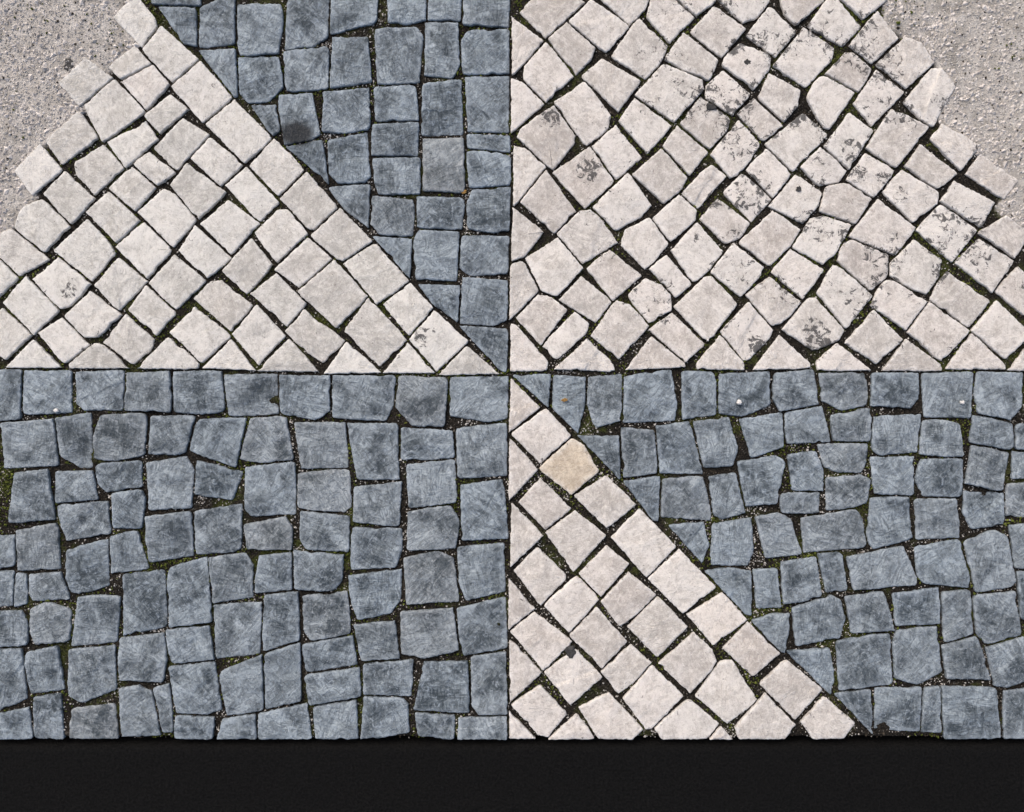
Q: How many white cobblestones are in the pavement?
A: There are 200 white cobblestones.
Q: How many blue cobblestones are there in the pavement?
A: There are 193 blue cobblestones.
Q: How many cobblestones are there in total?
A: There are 393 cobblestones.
